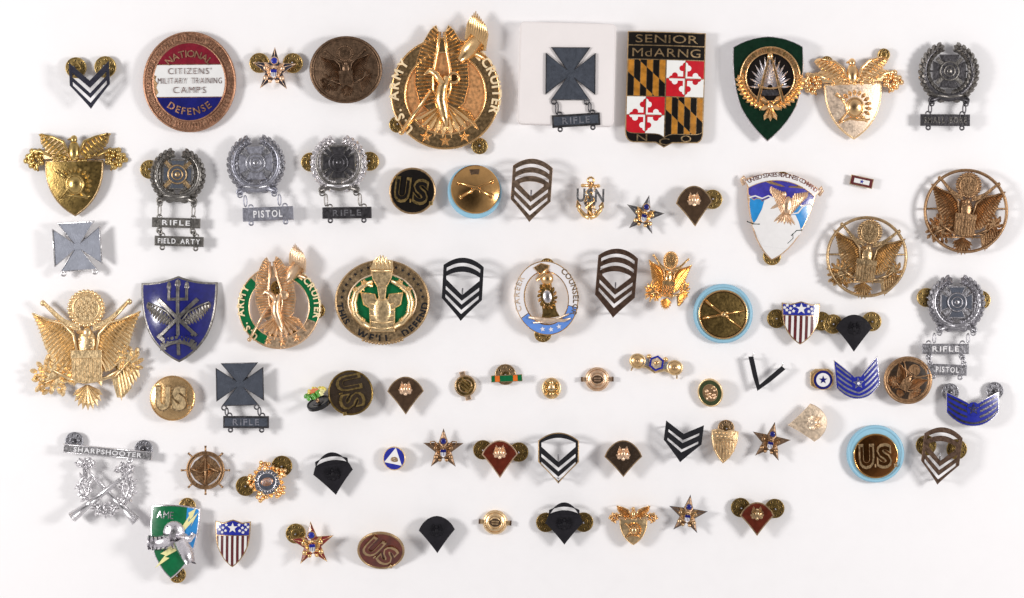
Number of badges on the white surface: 78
